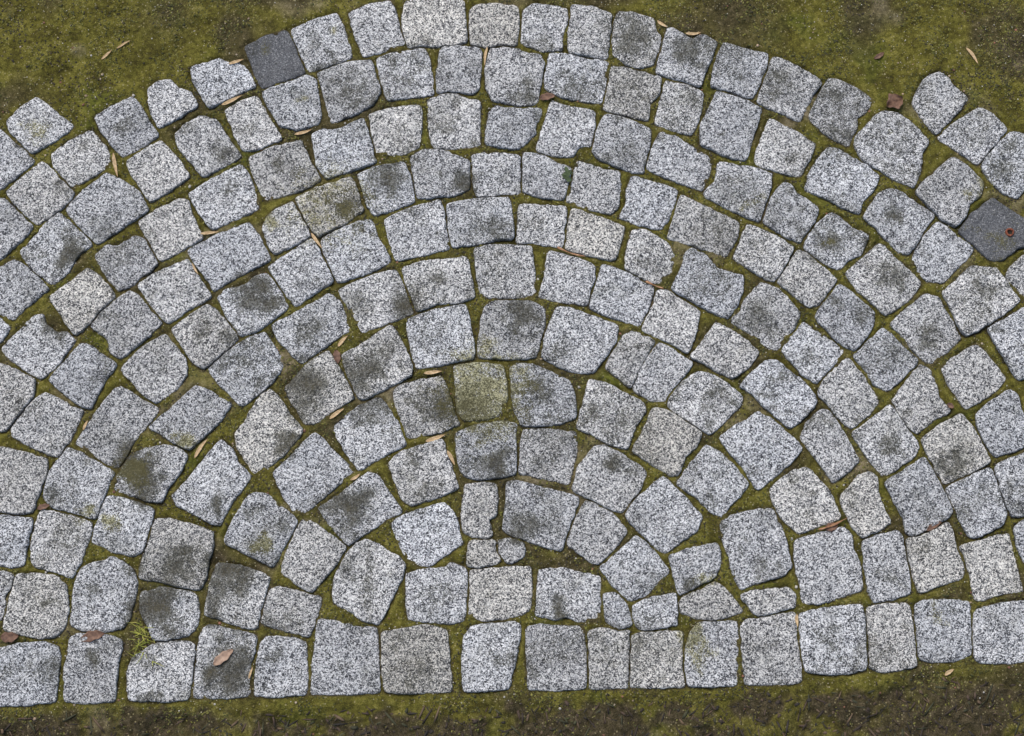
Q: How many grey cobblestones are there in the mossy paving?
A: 200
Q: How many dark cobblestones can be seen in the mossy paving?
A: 2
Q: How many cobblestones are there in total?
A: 202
